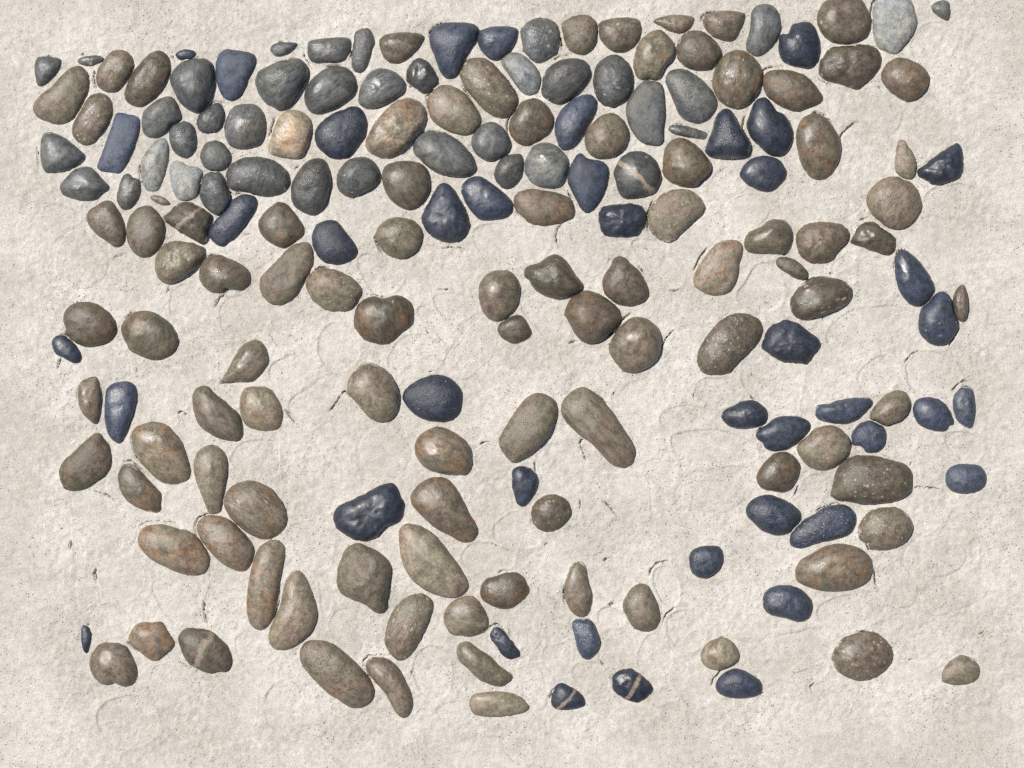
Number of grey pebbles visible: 39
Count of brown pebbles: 98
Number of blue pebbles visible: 43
